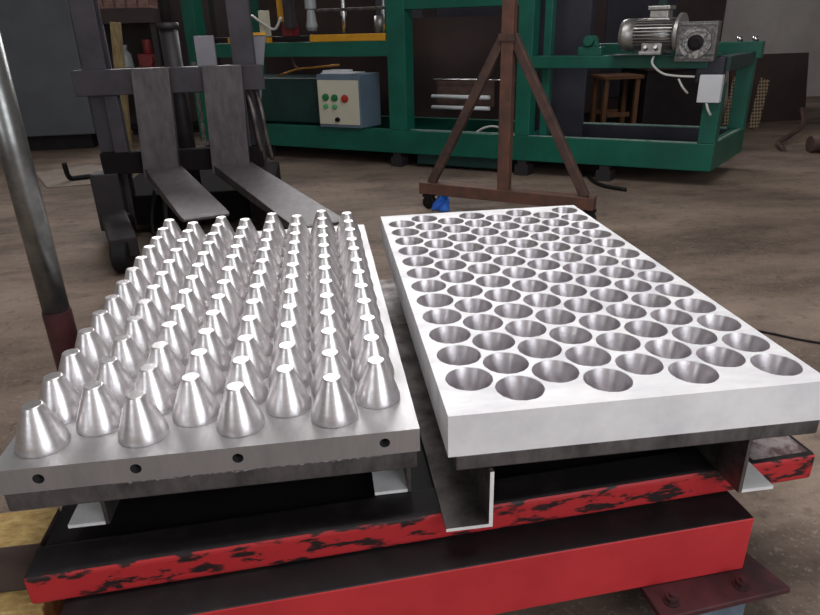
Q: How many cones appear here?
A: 100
